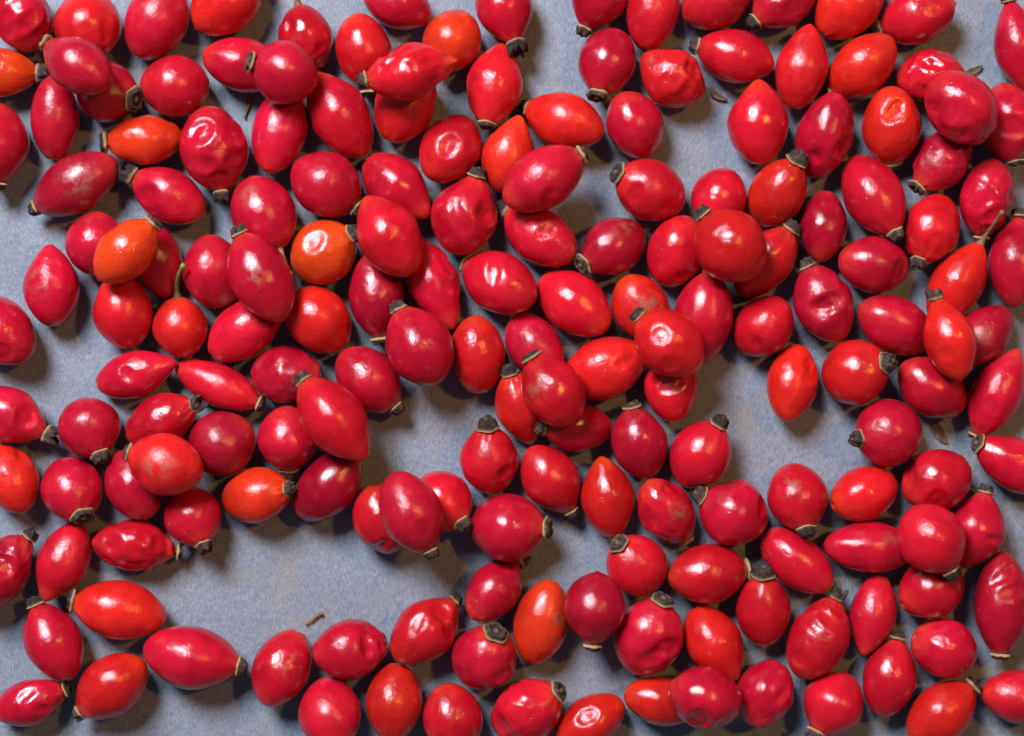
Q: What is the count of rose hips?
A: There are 180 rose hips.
